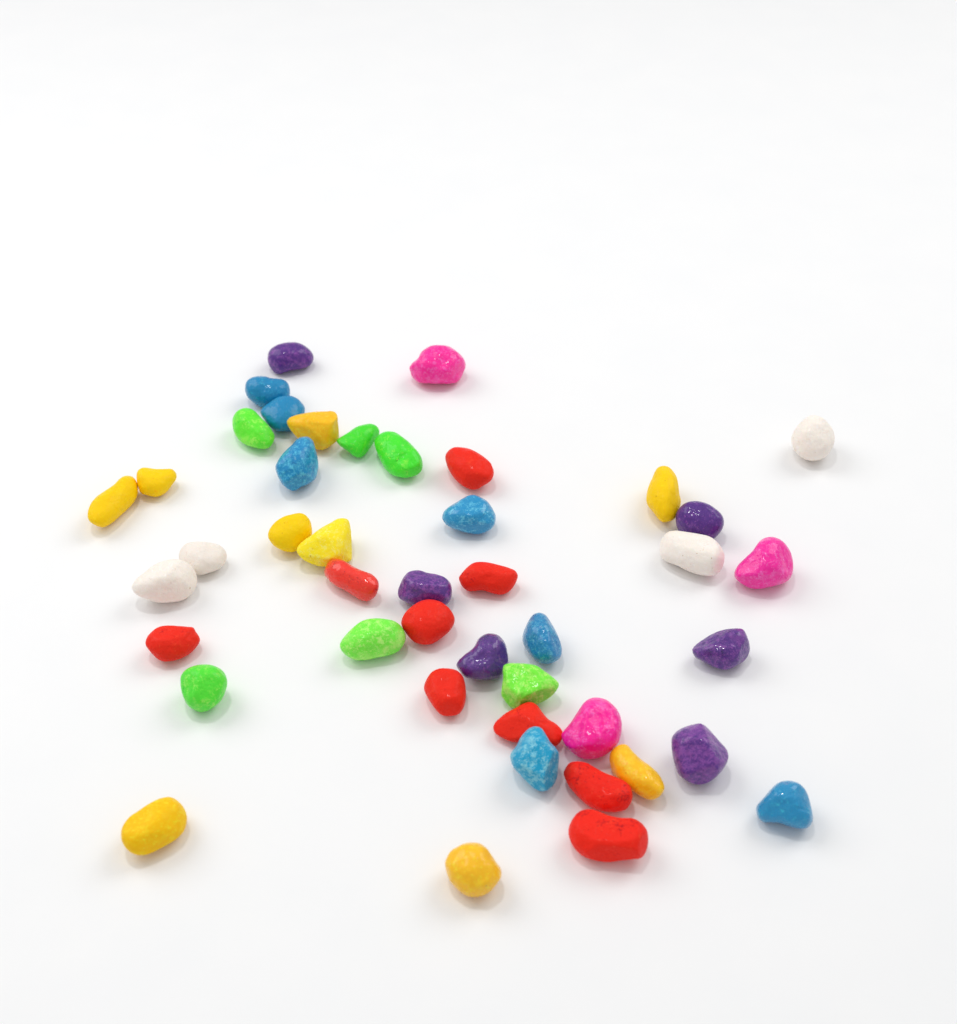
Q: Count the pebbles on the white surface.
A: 44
